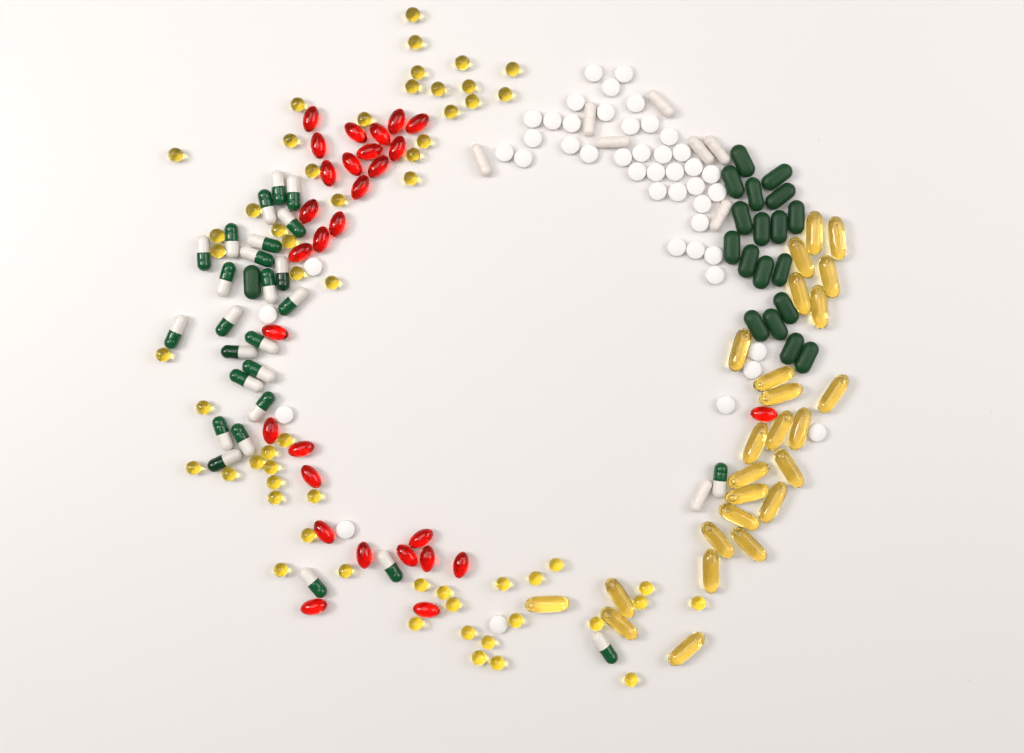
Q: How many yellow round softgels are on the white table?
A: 58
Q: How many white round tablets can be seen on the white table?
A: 45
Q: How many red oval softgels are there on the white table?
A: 29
